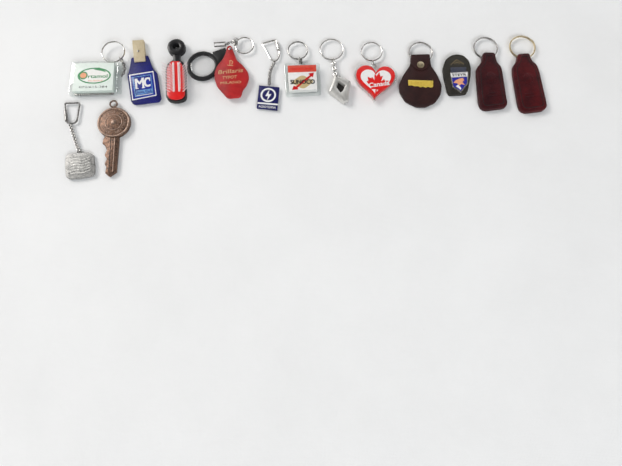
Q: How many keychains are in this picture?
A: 14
